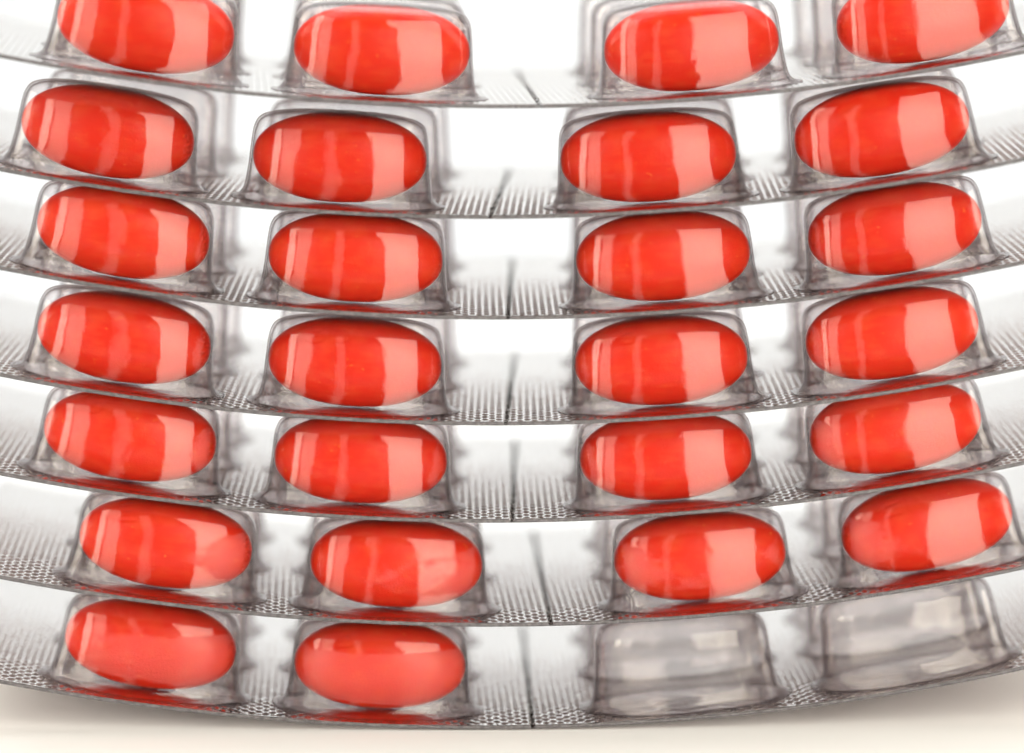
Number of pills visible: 26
